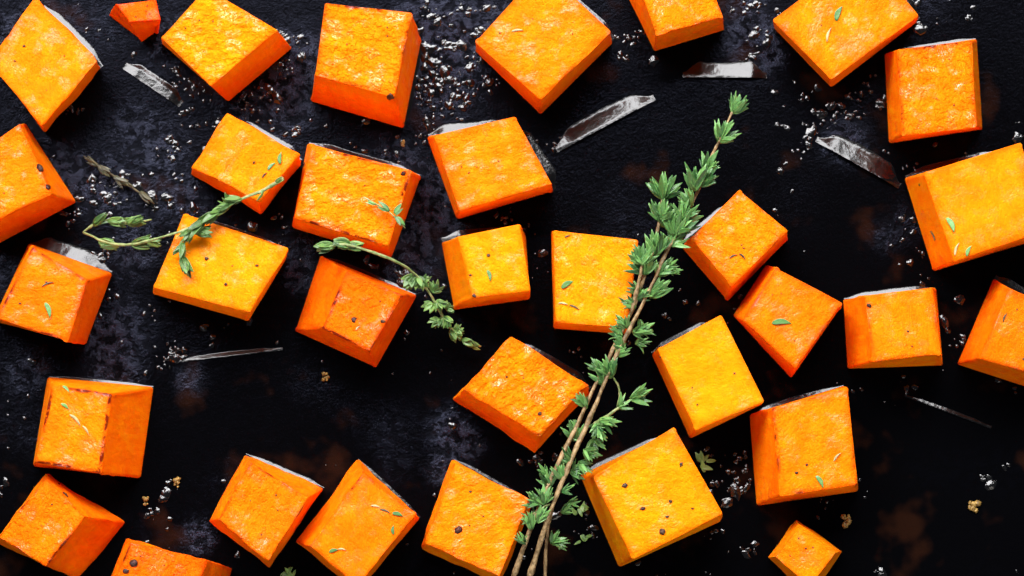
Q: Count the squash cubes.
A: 33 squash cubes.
